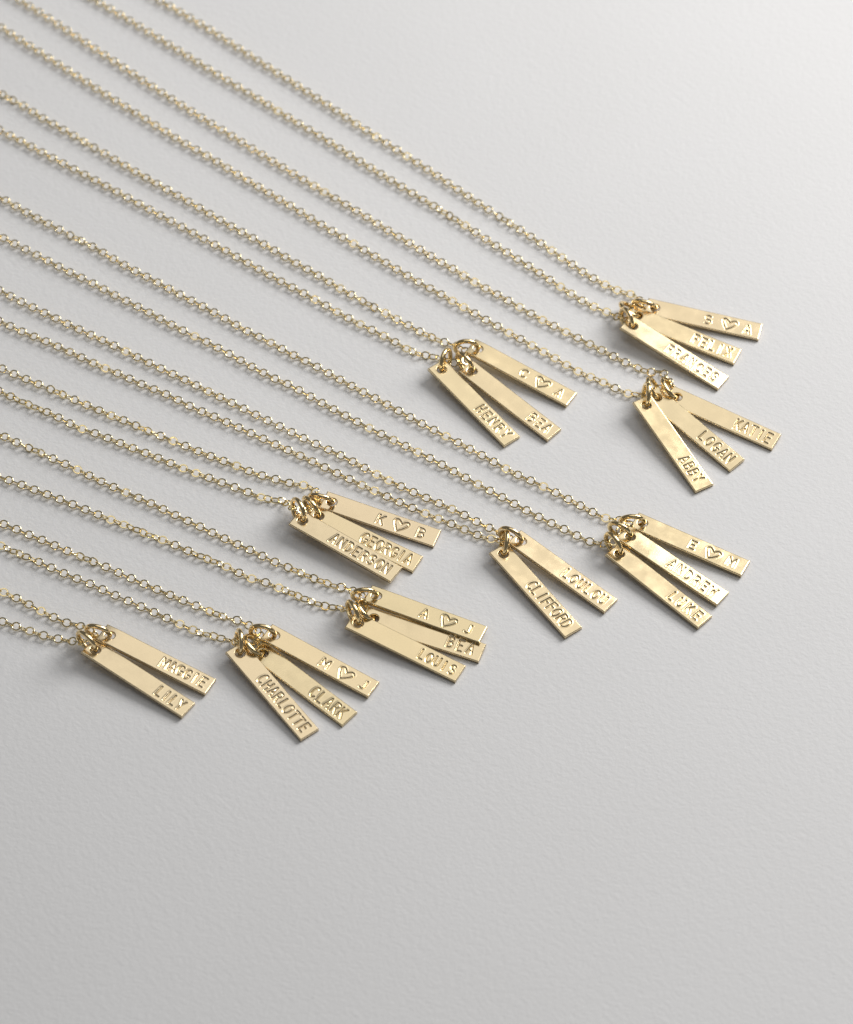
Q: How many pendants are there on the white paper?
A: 25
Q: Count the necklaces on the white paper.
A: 9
